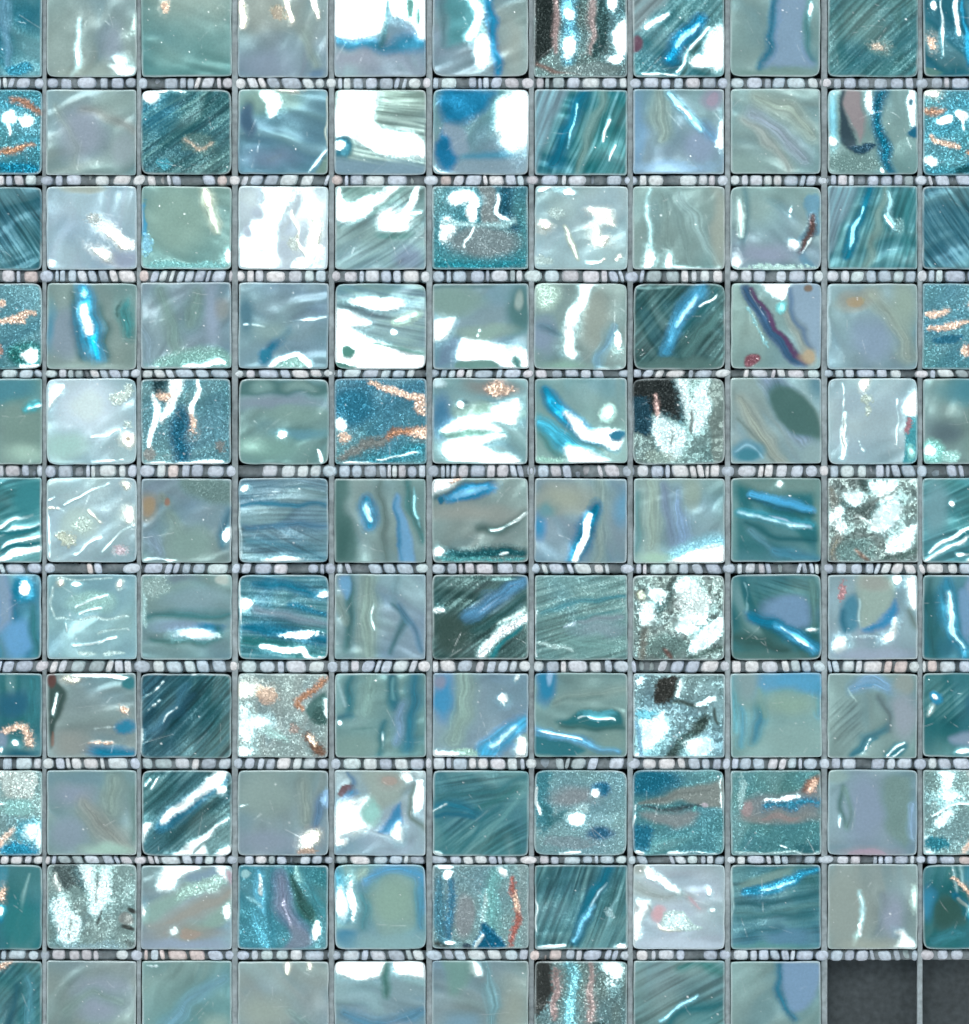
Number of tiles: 119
